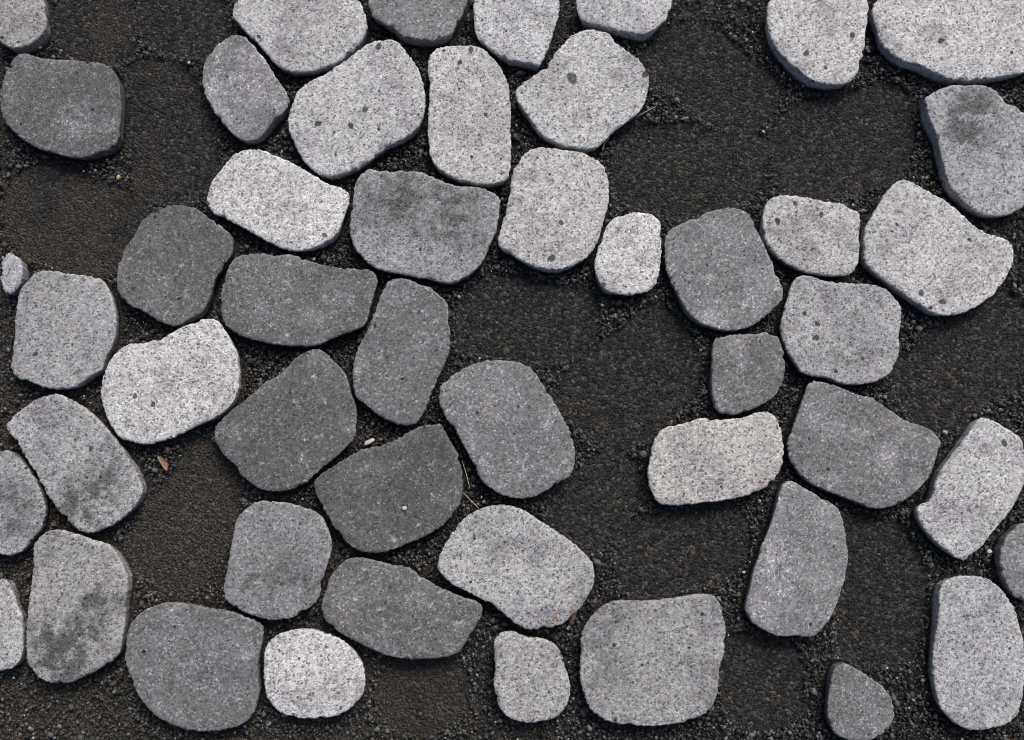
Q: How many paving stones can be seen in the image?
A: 49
